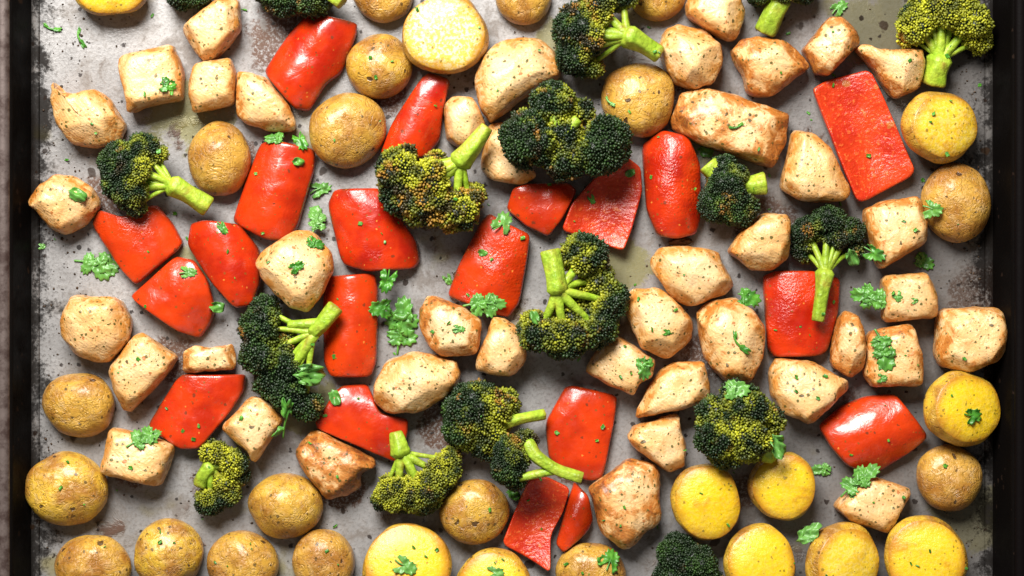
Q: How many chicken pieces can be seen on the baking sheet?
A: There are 41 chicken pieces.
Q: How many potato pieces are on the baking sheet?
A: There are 29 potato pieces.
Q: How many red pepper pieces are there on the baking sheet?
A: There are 20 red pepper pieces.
